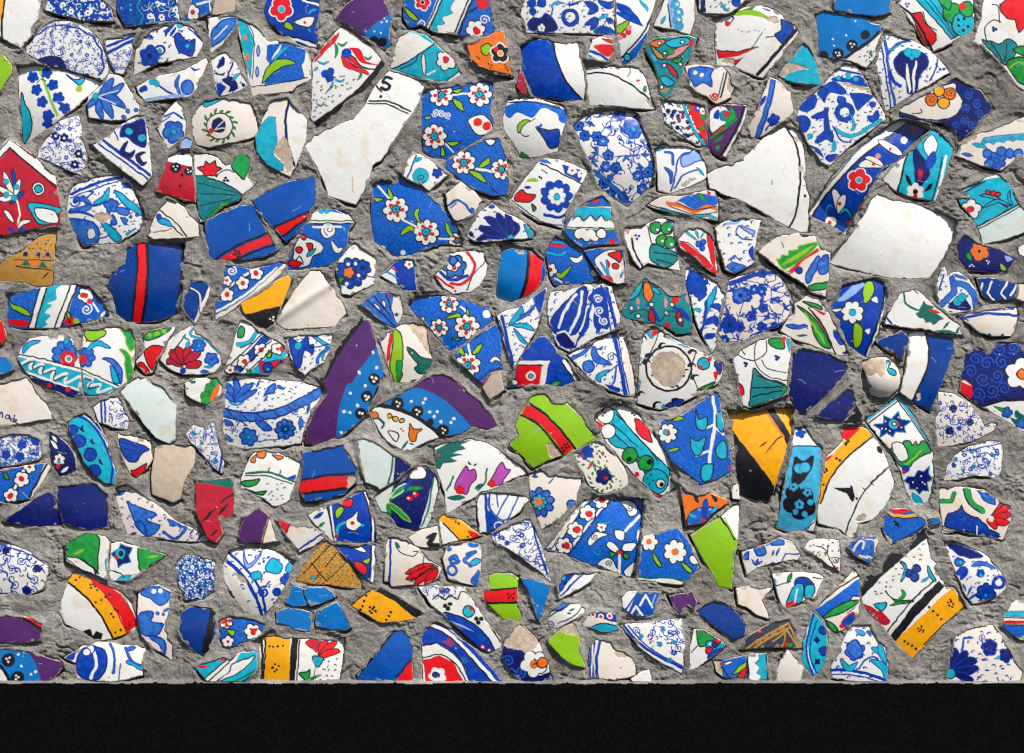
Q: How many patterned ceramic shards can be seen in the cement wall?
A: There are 200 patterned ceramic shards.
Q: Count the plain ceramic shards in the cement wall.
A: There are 36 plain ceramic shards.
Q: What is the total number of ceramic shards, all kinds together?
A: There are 236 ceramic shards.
